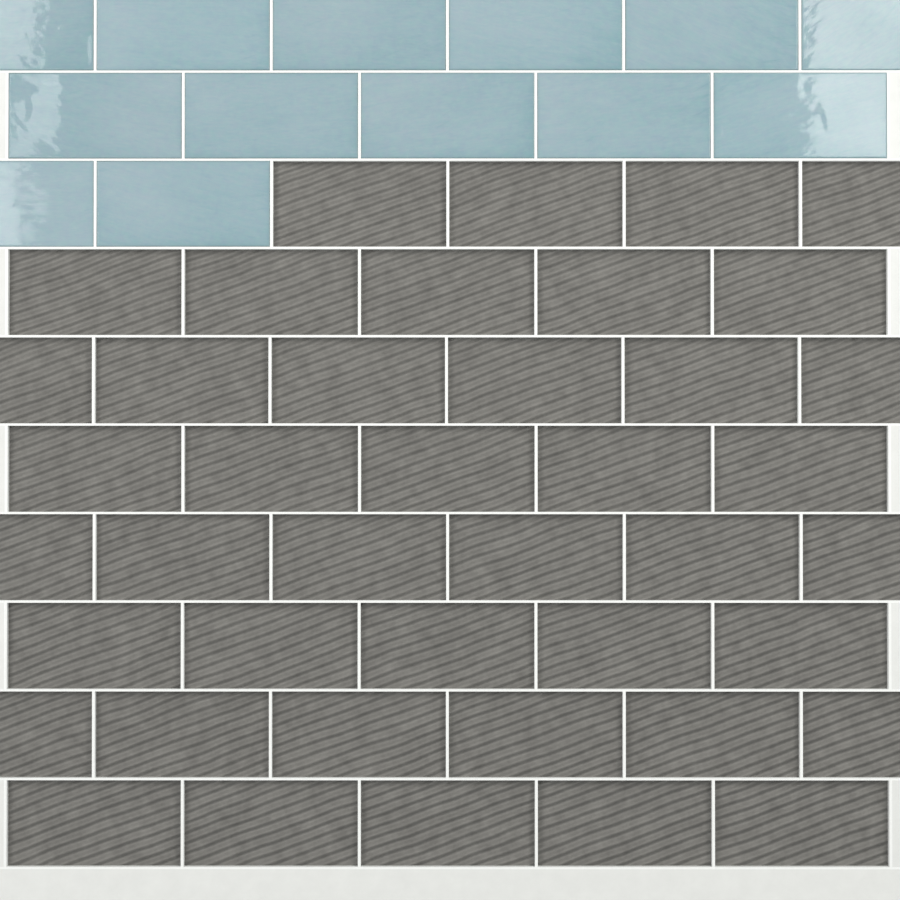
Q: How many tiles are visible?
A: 13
